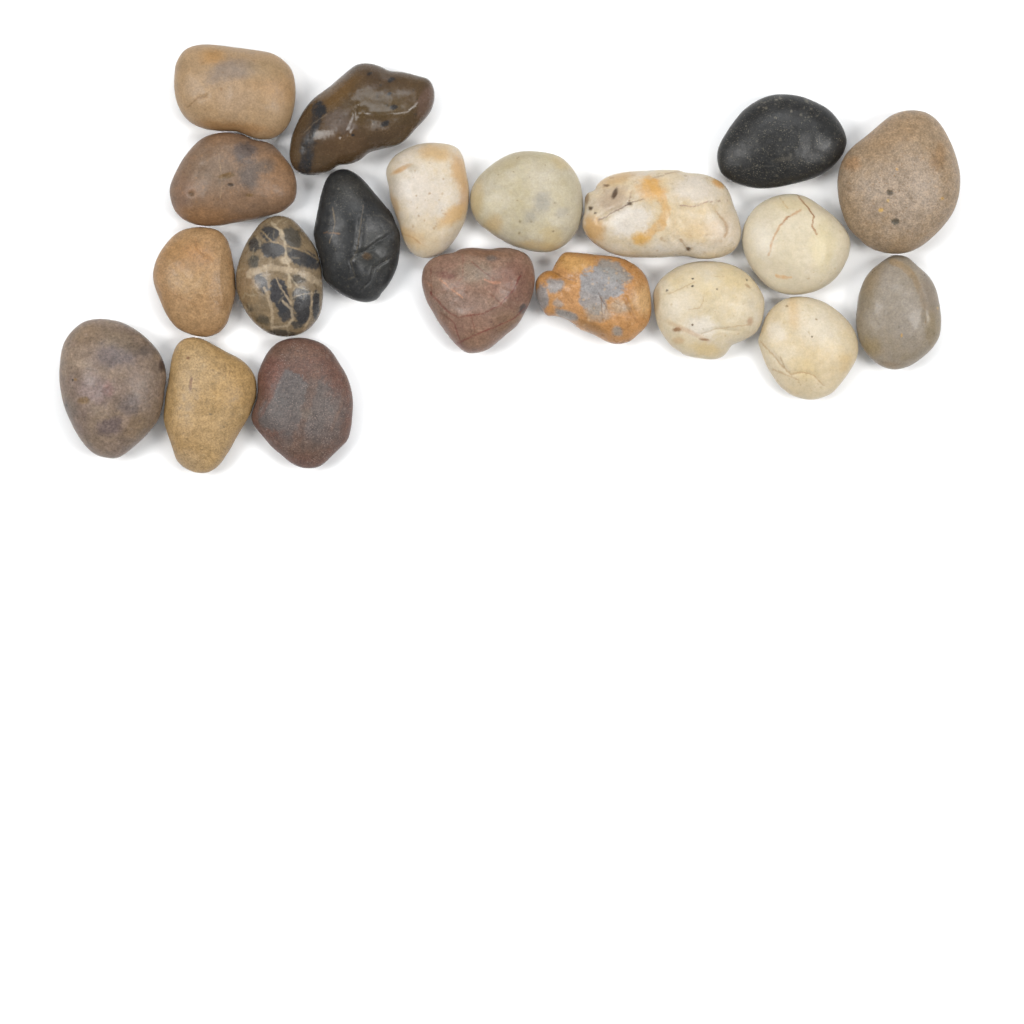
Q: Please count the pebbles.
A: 20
